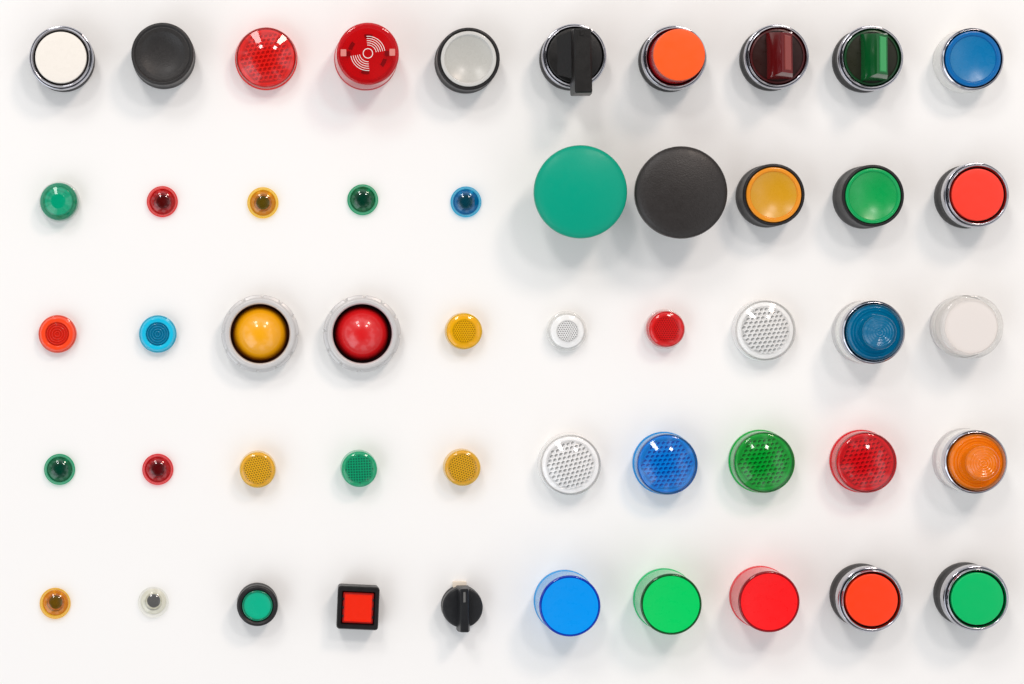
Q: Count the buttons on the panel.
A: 46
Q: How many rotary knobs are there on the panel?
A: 4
